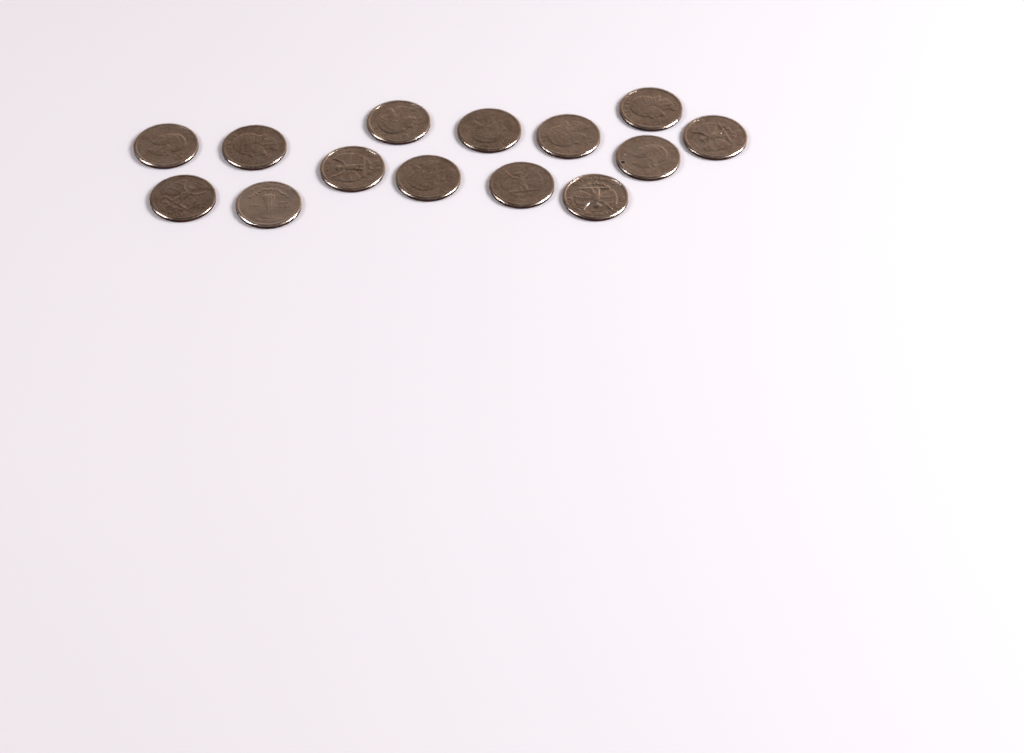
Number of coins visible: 14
